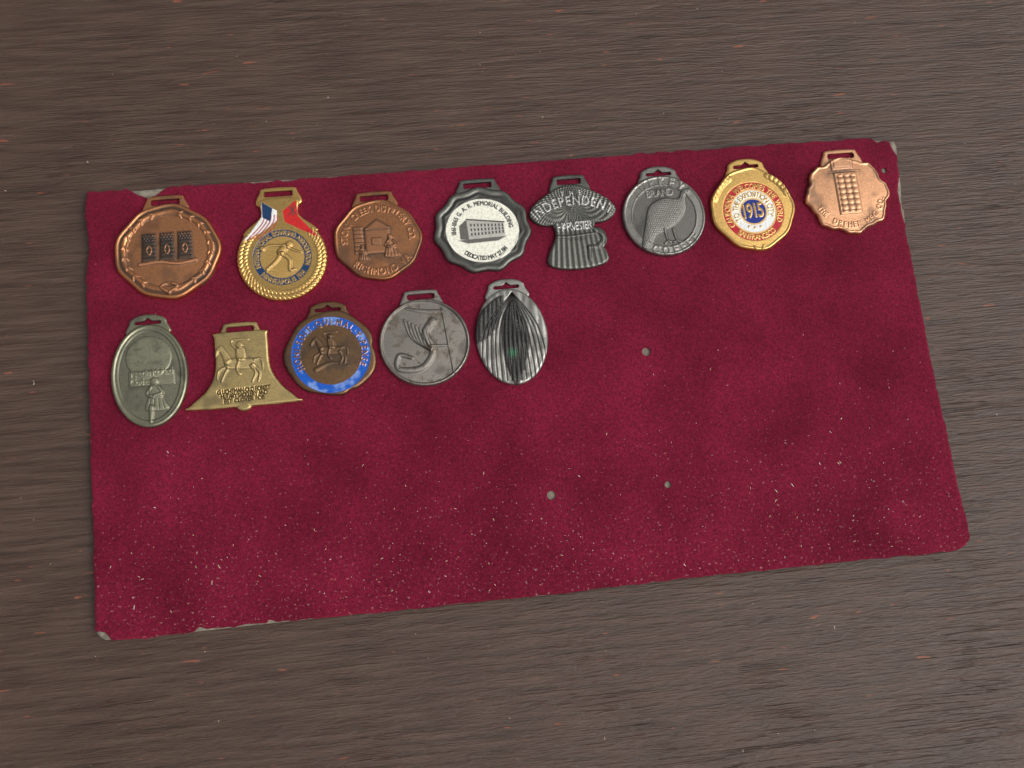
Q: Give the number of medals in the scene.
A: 13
